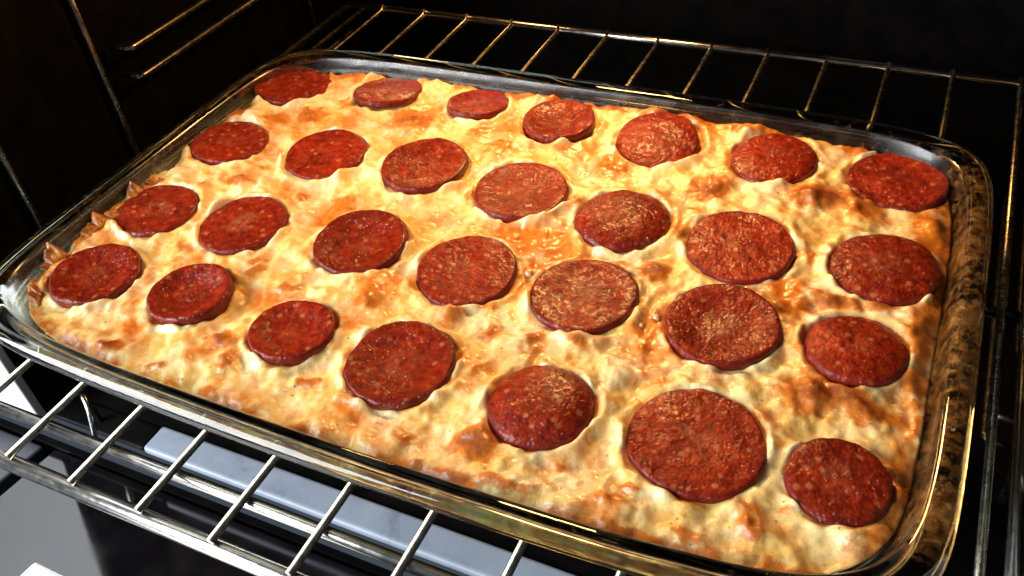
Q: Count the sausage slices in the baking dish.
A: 28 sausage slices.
